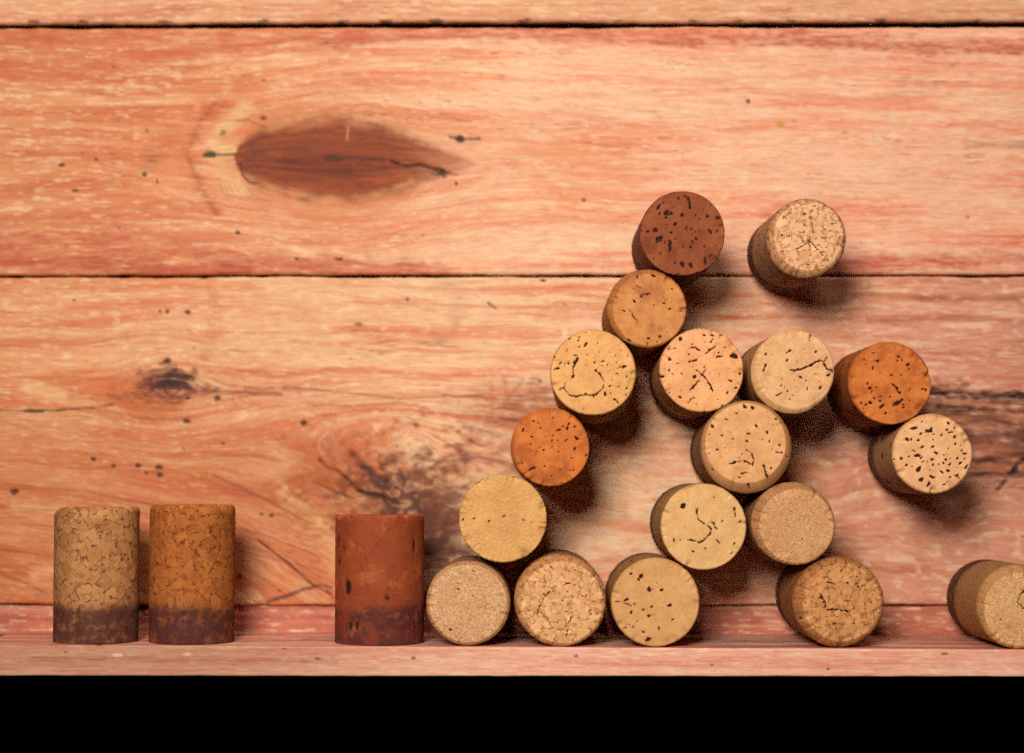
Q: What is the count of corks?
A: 21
